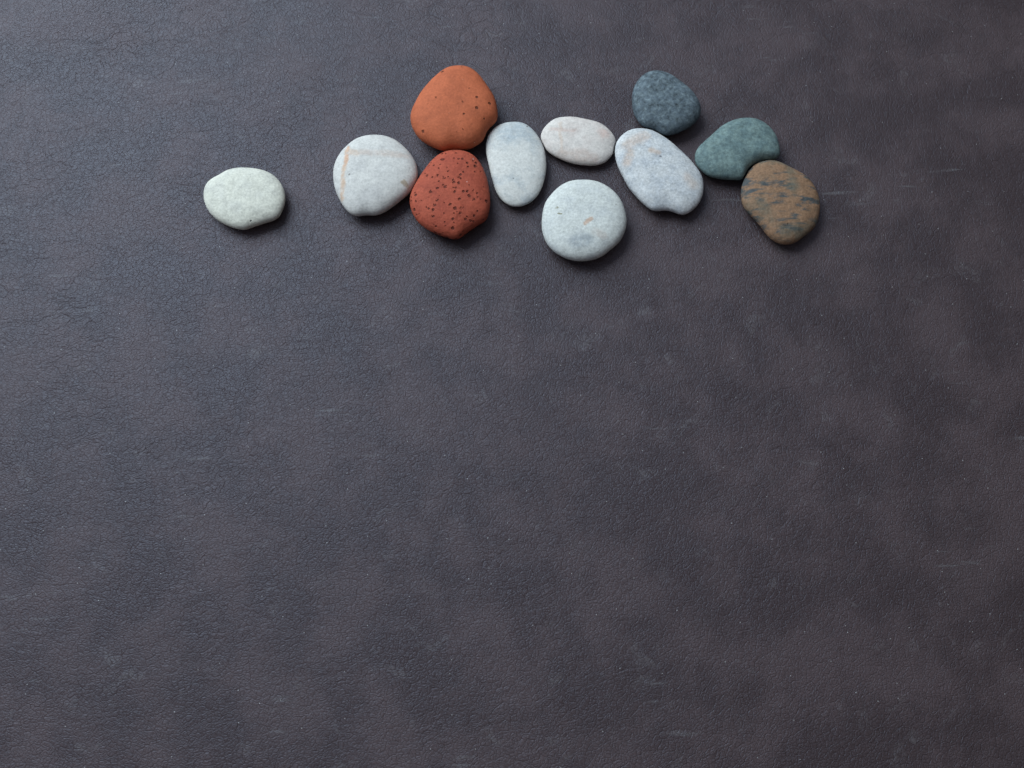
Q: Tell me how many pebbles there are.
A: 11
